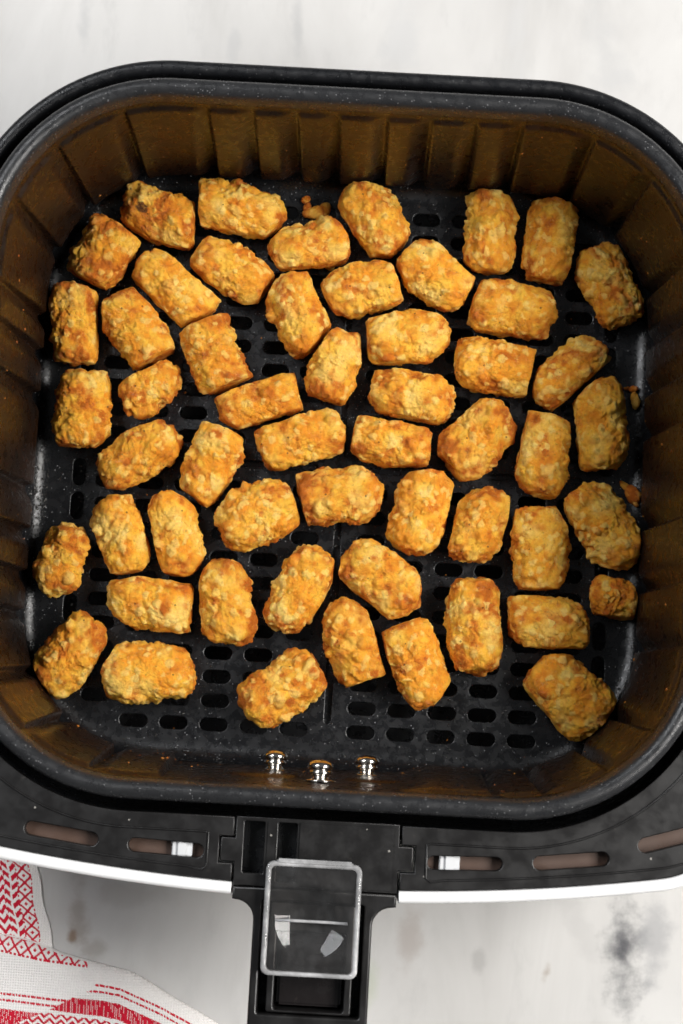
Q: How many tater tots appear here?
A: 54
